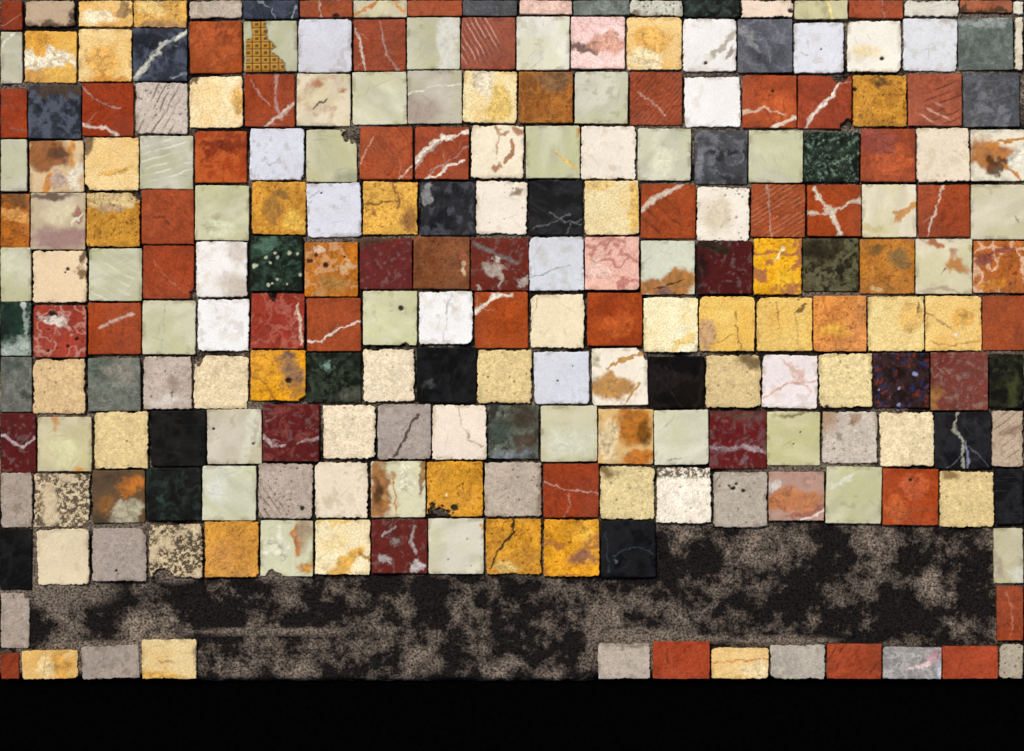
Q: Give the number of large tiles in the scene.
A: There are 170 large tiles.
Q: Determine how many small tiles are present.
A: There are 49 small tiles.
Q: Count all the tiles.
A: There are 219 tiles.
